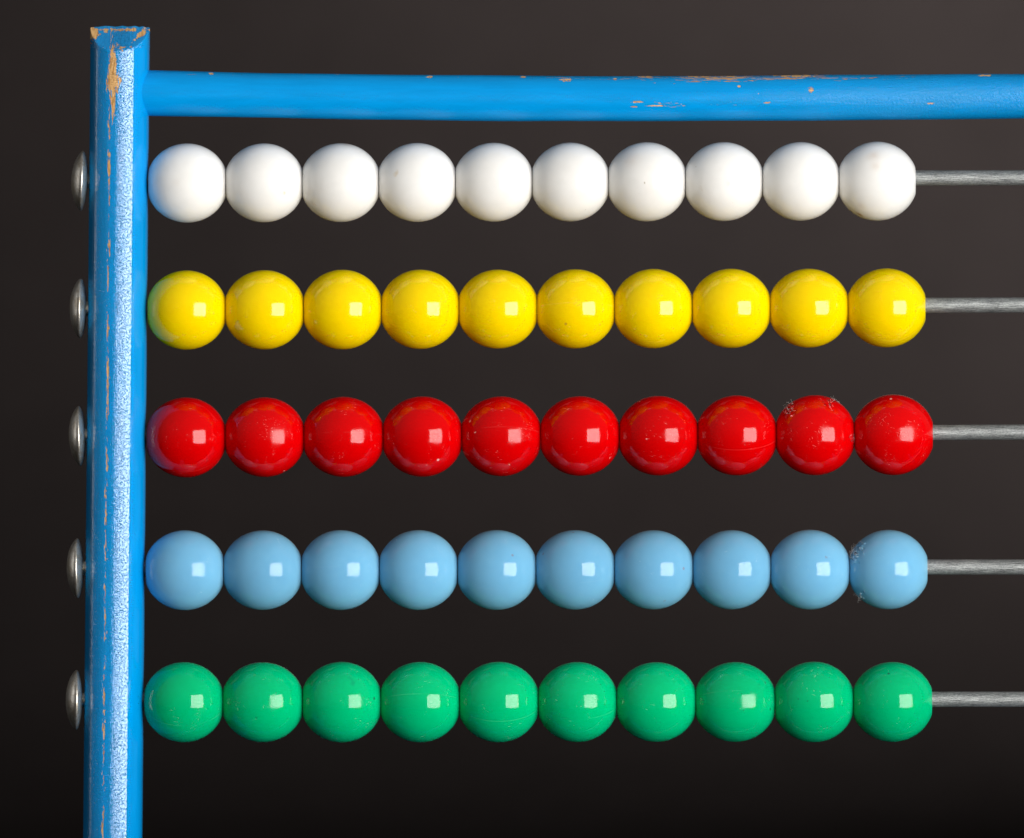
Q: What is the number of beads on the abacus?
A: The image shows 50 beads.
